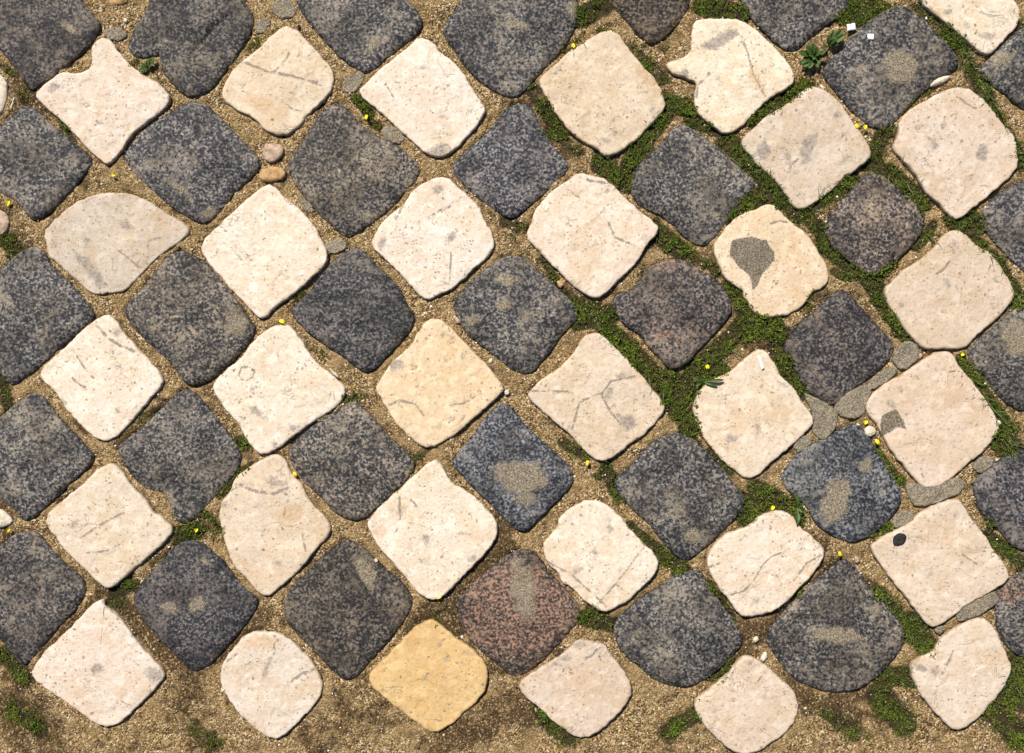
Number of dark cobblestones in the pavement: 36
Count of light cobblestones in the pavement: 32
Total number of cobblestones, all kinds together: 68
